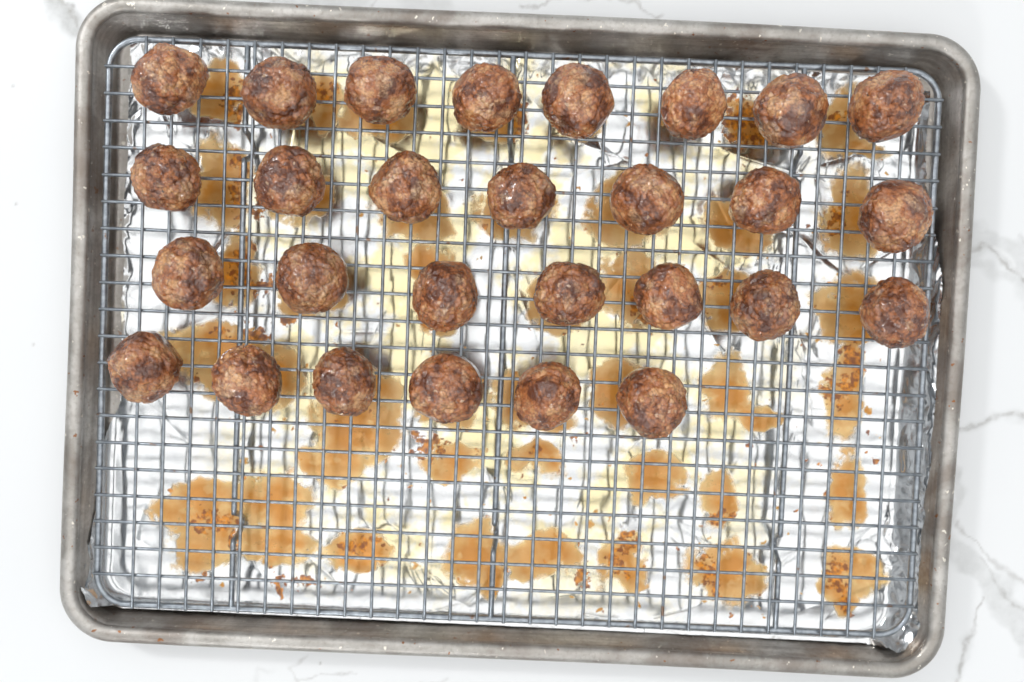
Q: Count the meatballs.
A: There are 28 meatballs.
